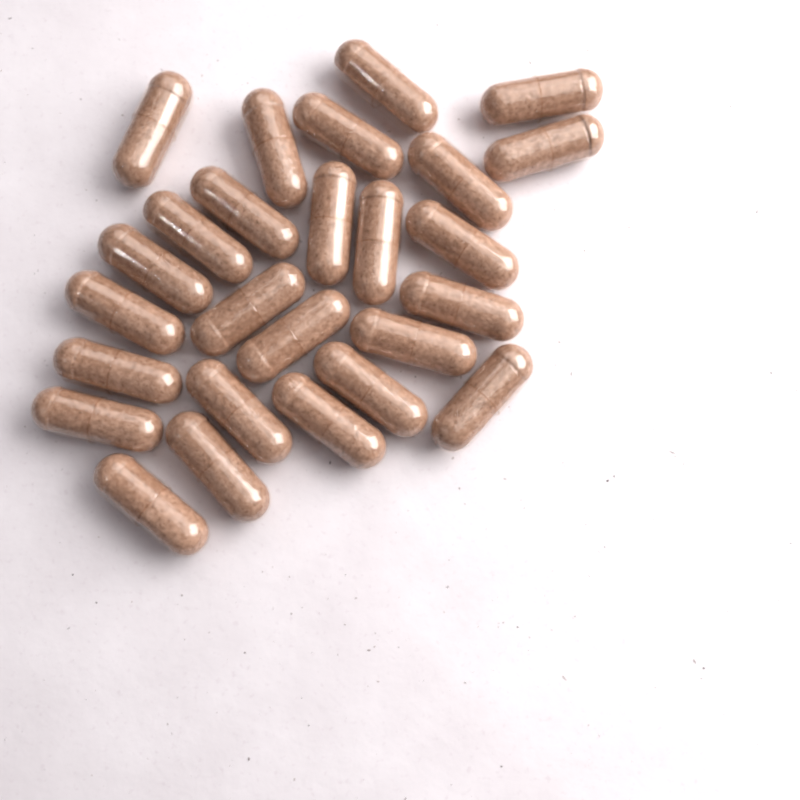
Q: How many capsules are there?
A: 26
